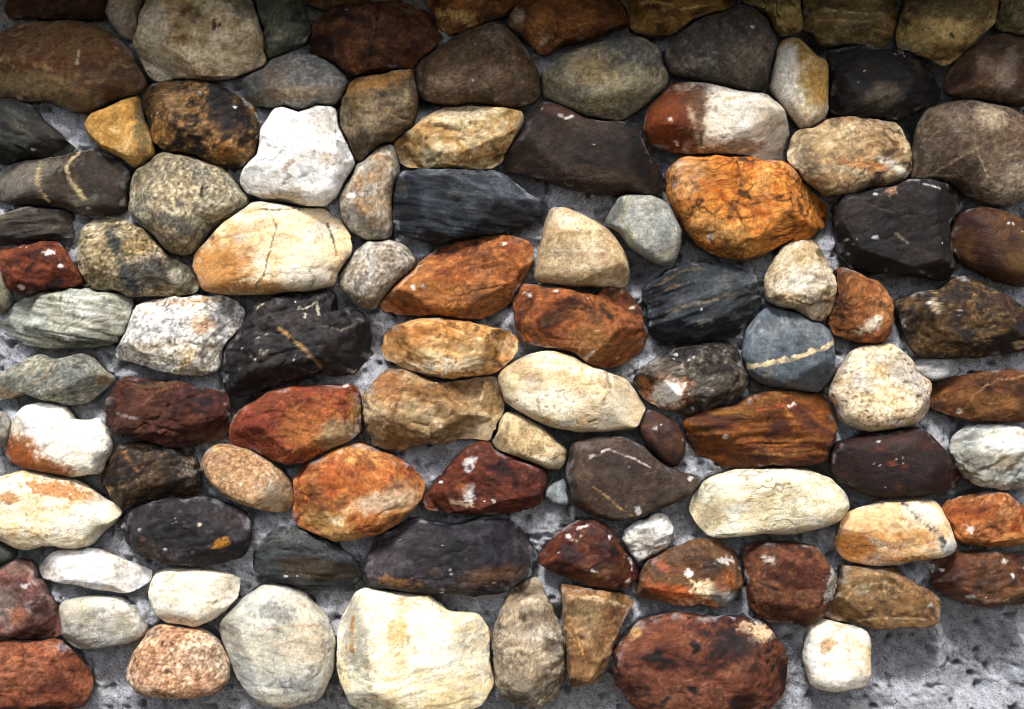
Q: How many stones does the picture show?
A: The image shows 105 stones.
